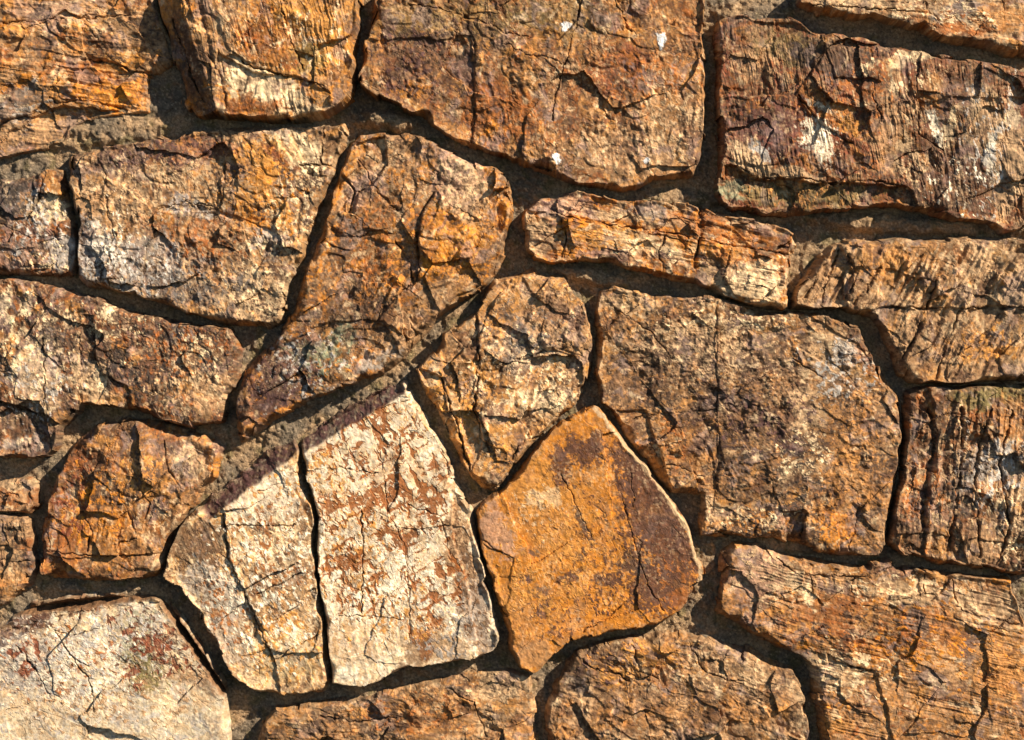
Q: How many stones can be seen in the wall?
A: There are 24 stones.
